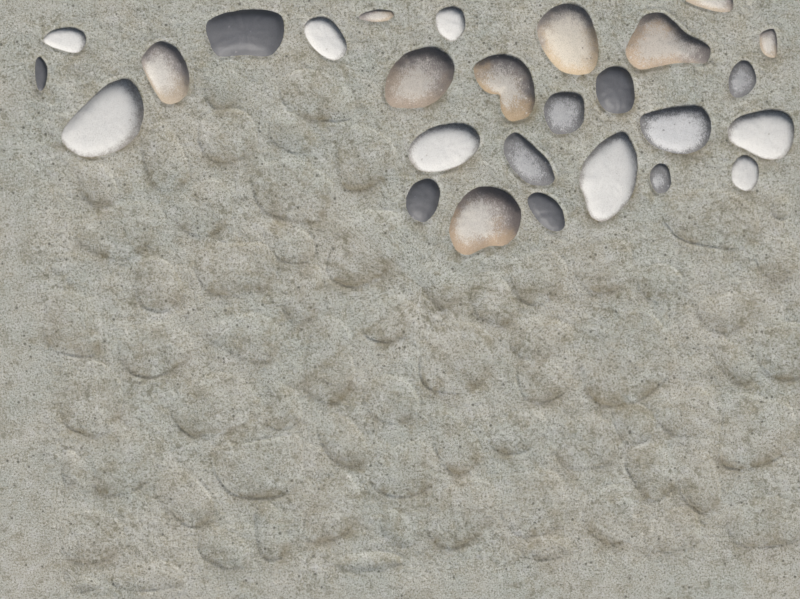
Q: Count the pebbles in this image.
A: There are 27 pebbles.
